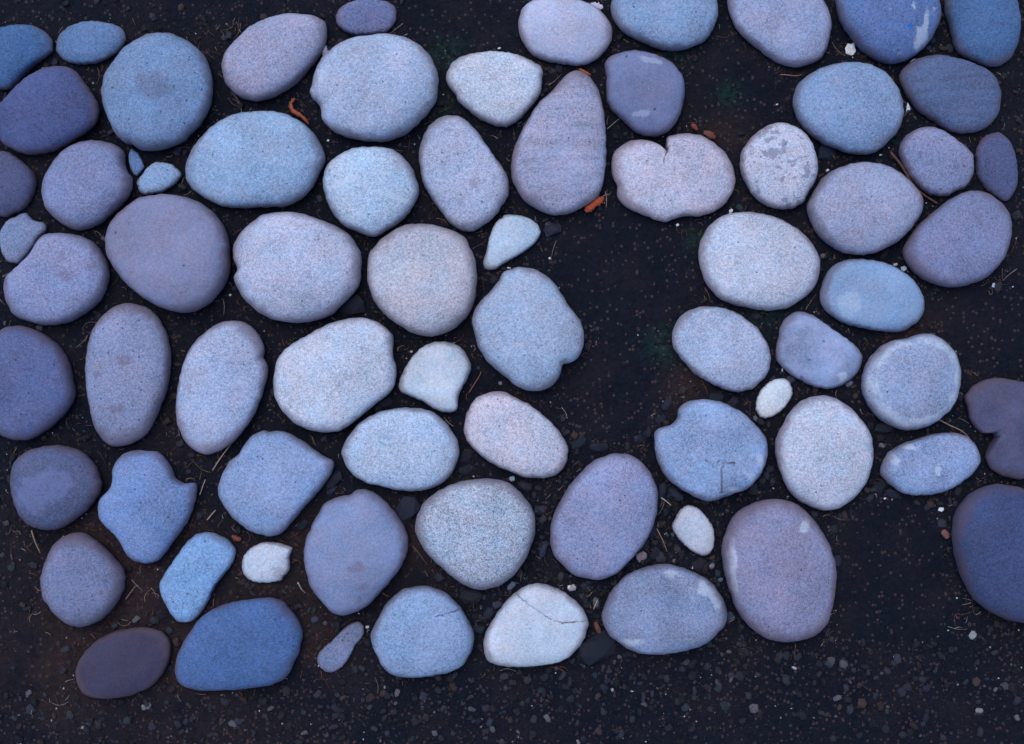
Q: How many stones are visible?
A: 72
